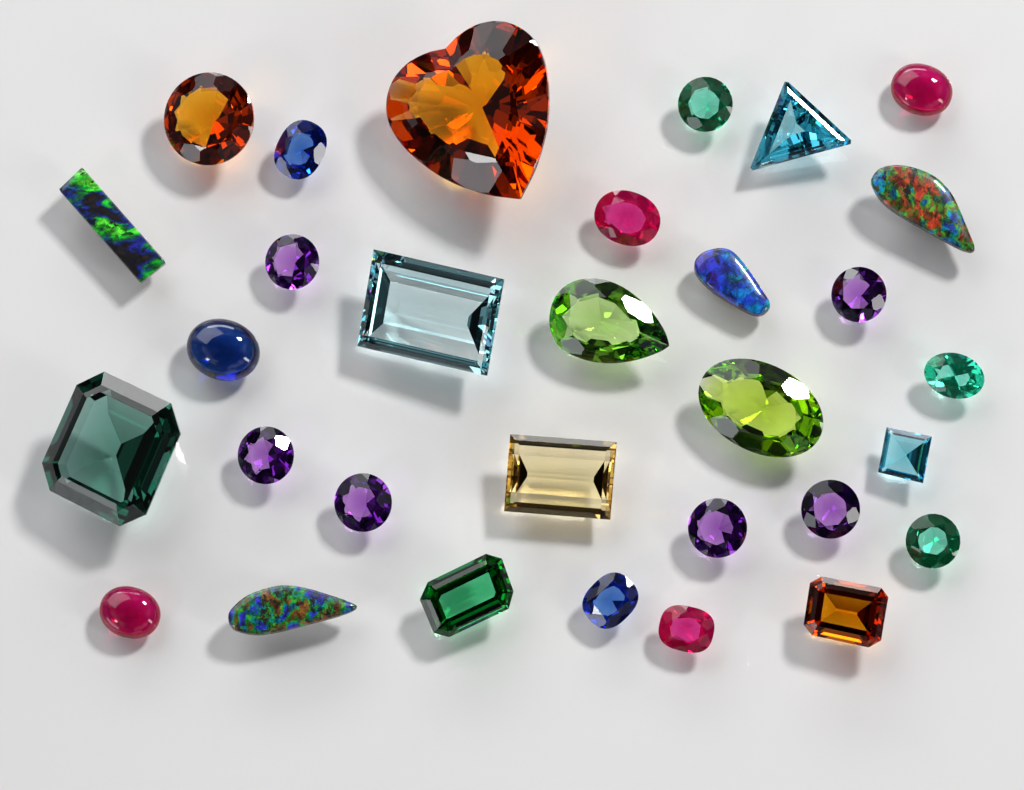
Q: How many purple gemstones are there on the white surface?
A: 6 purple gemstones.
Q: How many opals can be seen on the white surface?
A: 4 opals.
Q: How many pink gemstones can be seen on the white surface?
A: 4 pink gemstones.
